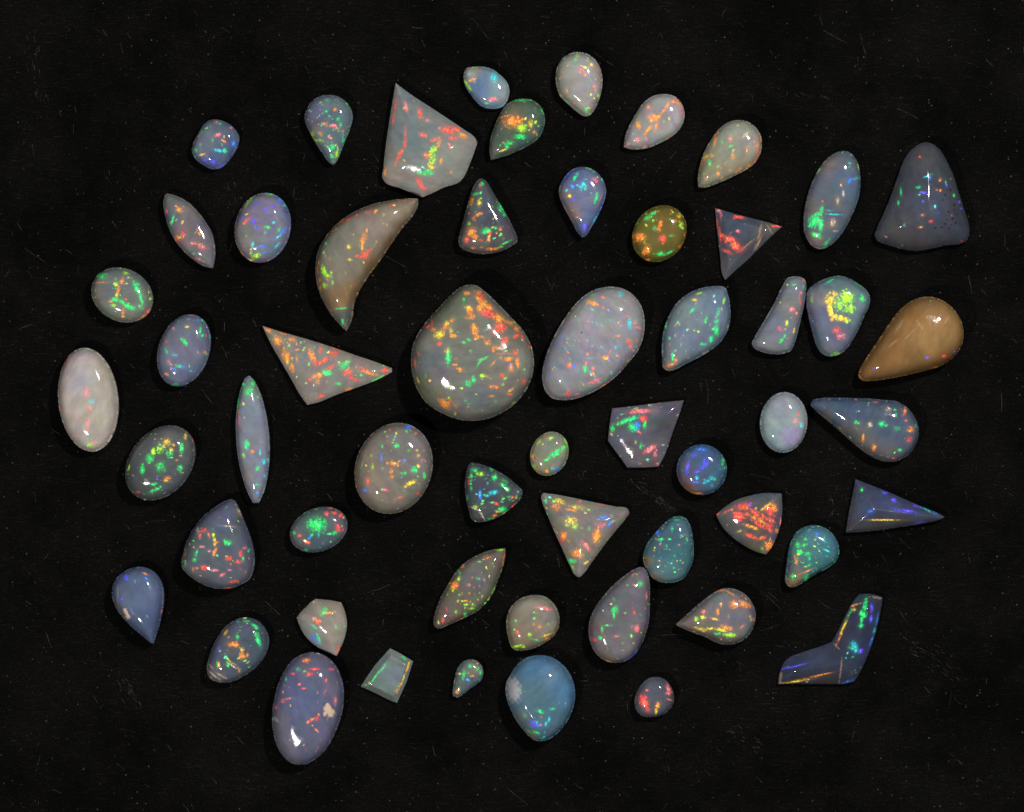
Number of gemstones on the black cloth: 56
